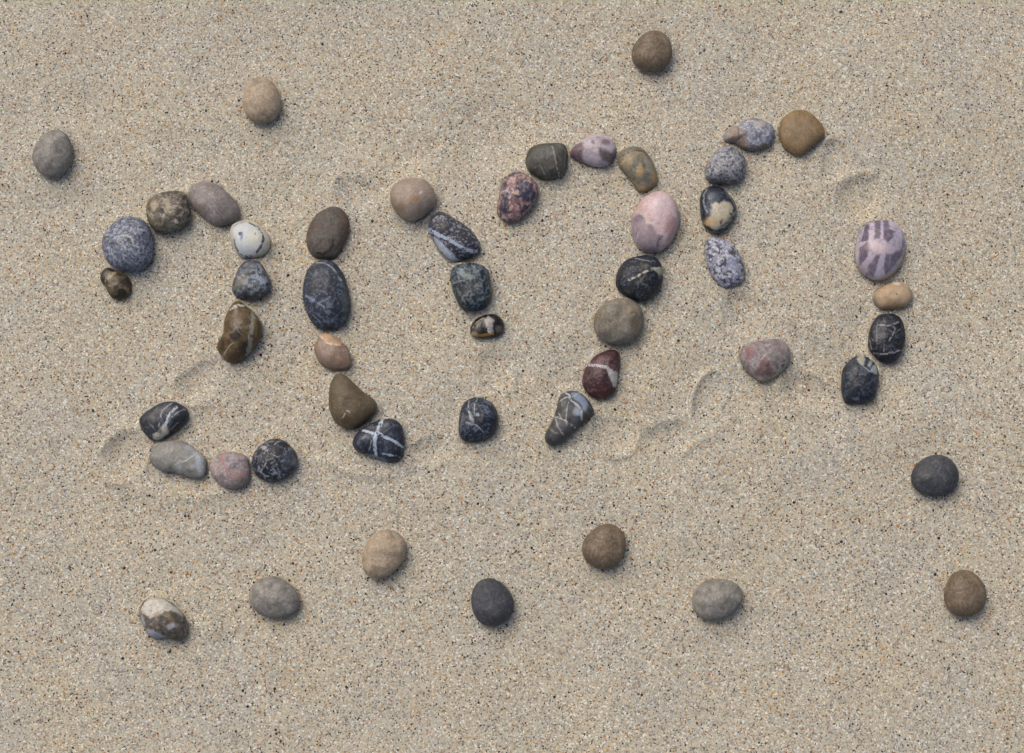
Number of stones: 51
